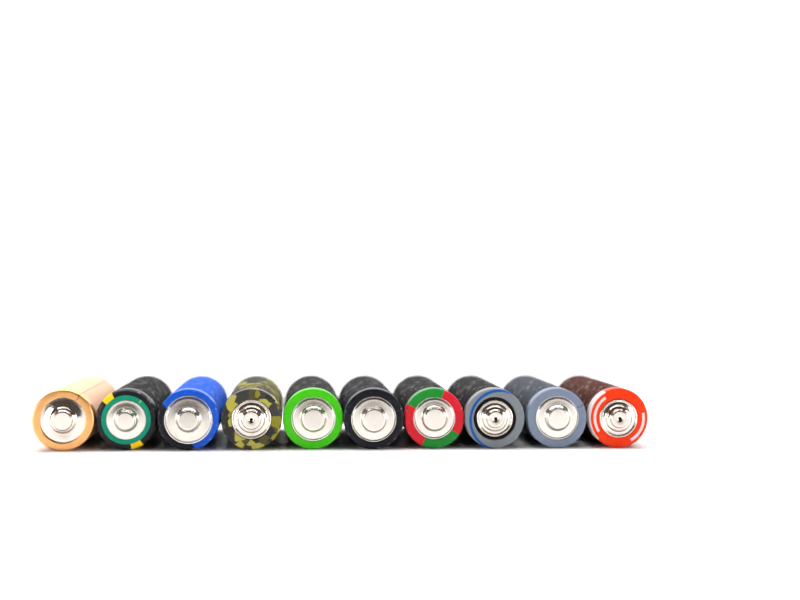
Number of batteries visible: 10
